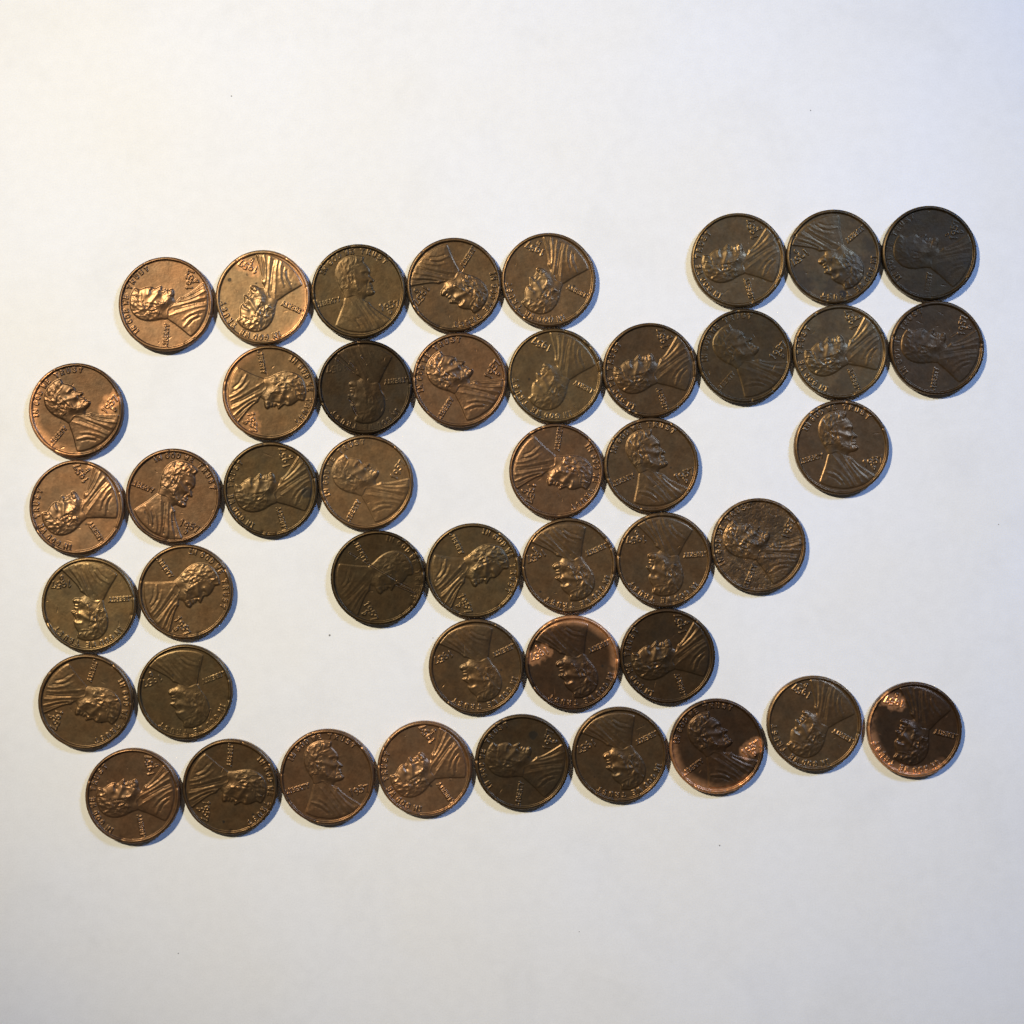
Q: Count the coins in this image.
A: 45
